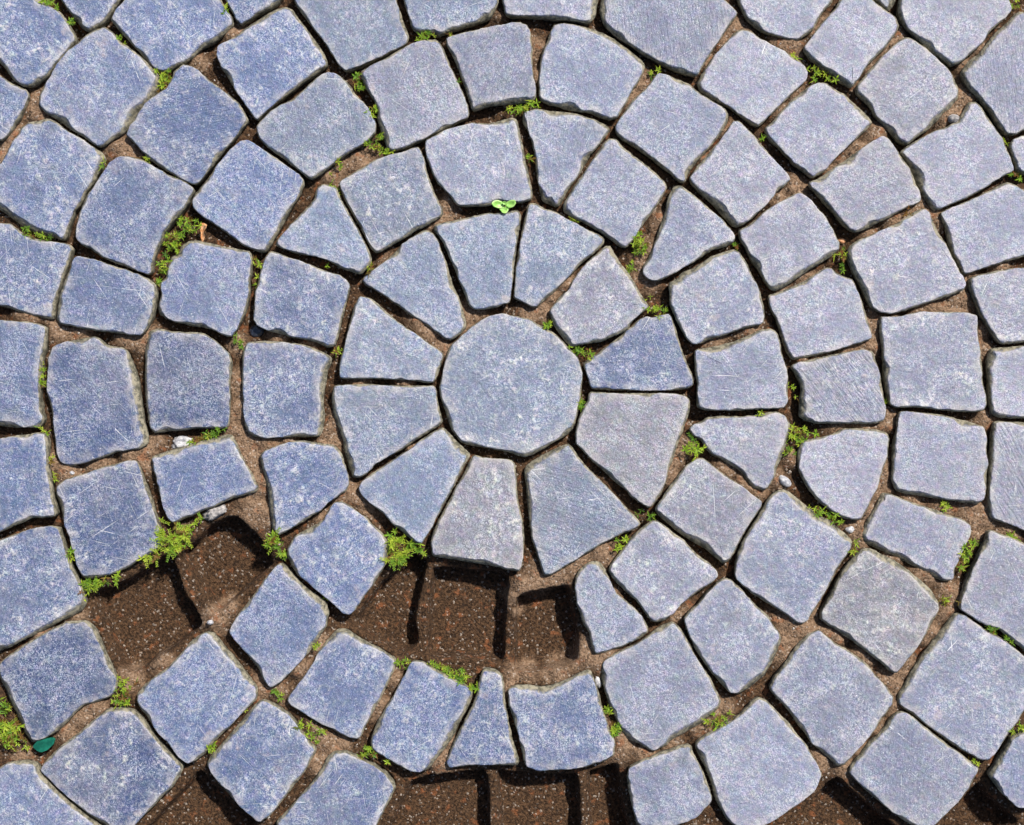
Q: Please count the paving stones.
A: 104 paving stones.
